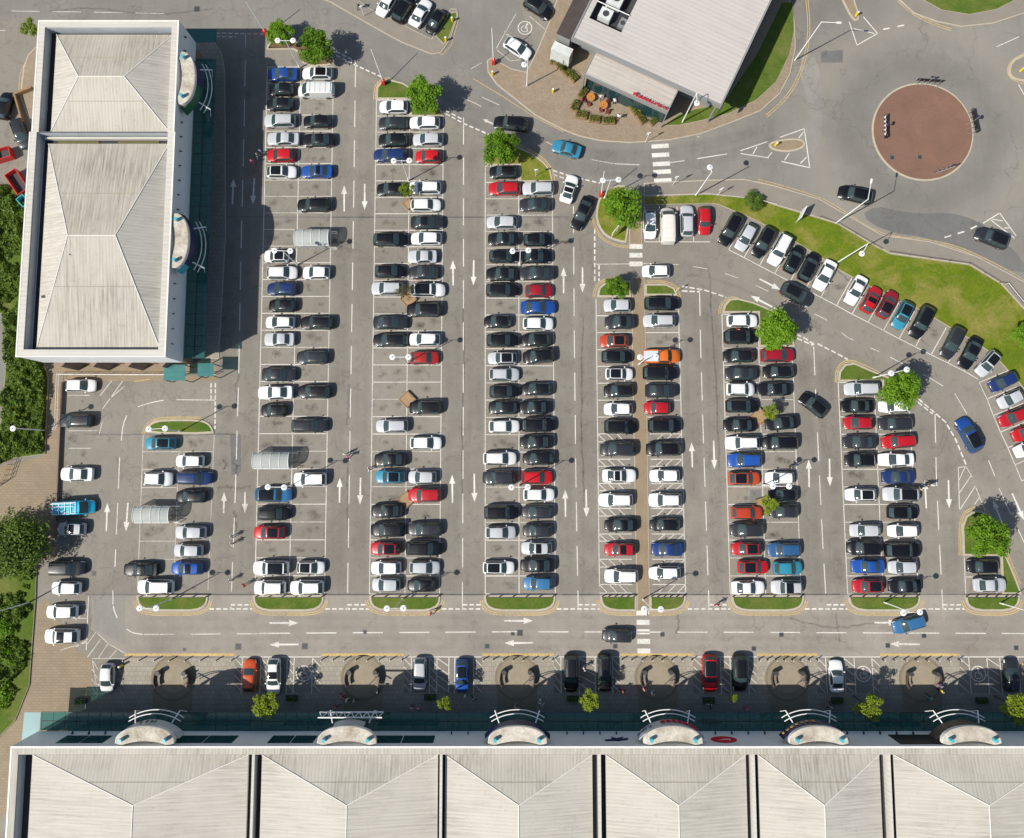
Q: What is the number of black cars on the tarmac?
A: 115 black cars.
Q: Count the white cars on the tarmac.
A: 96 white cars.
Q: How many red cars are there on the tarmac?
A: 27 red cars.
